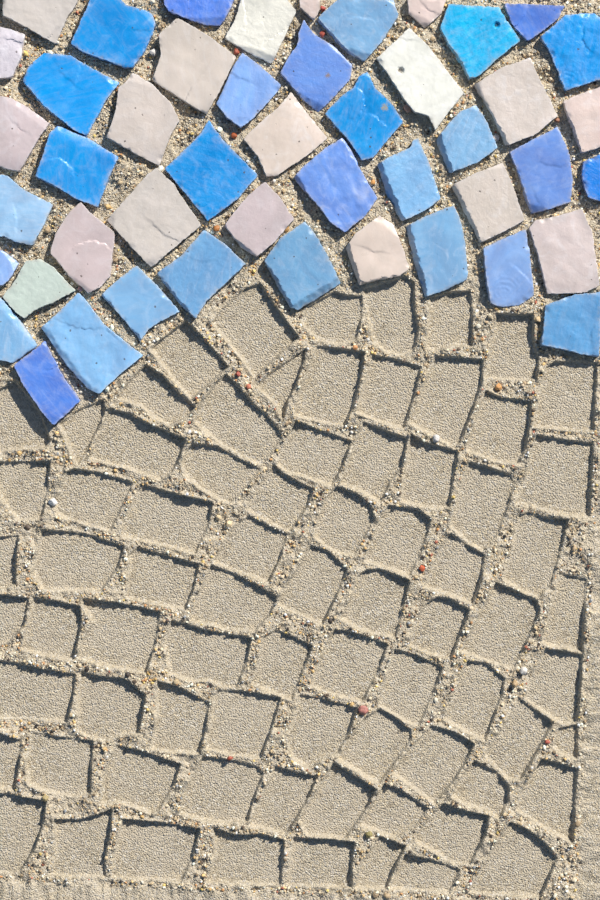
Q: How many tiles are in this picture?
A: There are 47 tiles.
